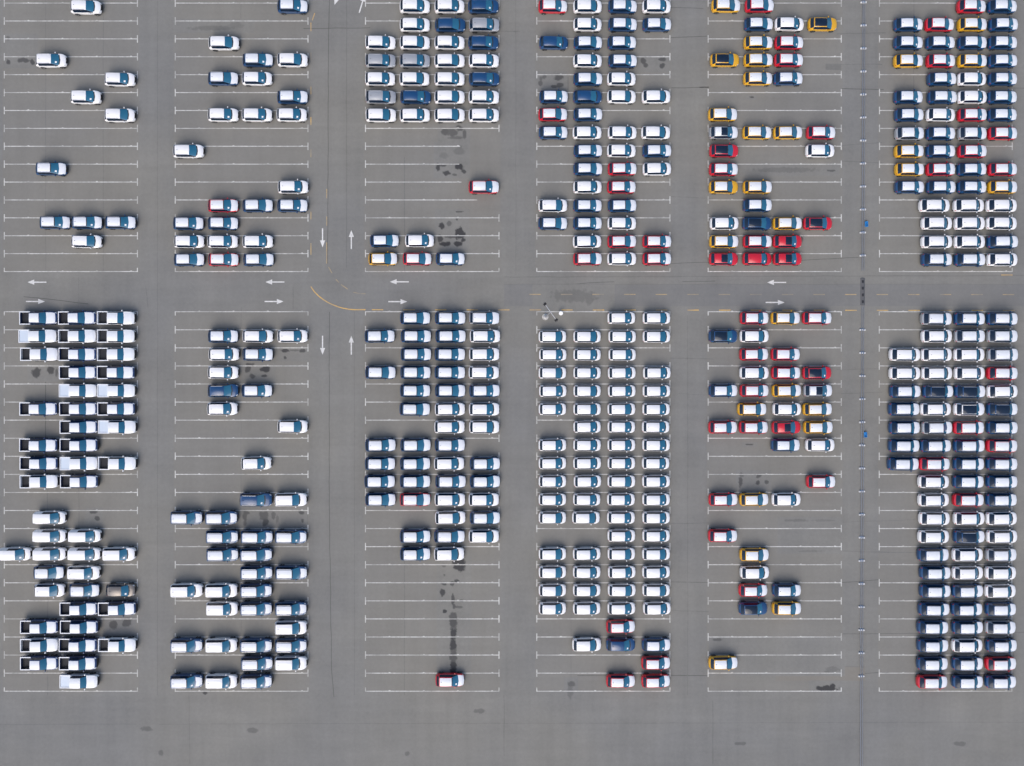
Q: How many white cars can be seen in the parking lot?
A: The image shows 195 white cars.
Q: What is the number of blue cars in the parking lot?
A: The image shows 163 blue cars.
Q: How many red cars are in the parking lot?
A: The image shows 59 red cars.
